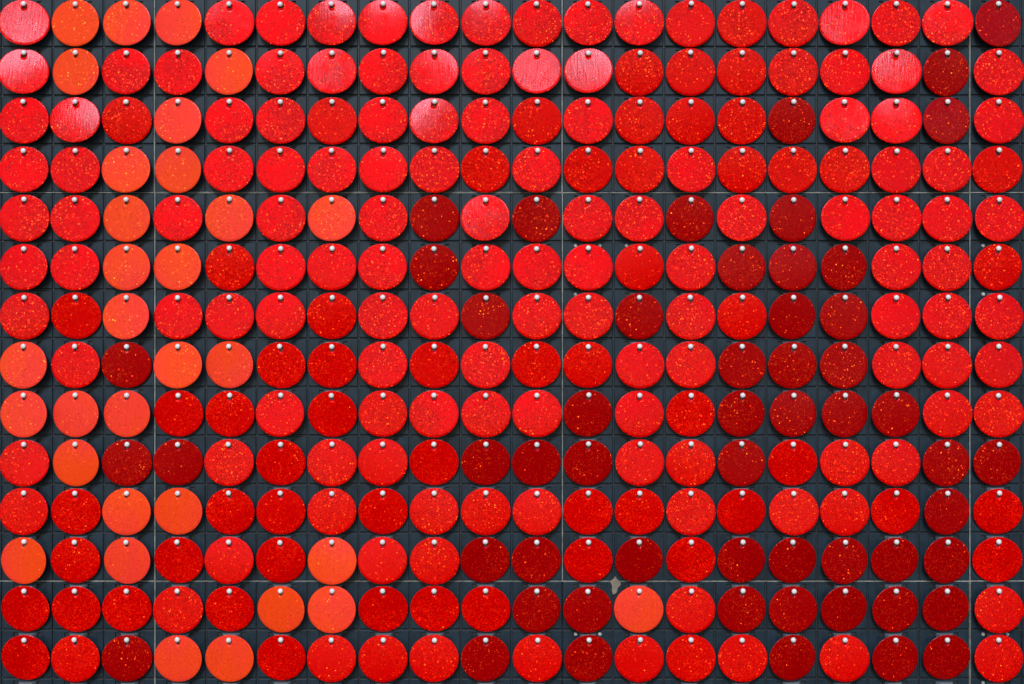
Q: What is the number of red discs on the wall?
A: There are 194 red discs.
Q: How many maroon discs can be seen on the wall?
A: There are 55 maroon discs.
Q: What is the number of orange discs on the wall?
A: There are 31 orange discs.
